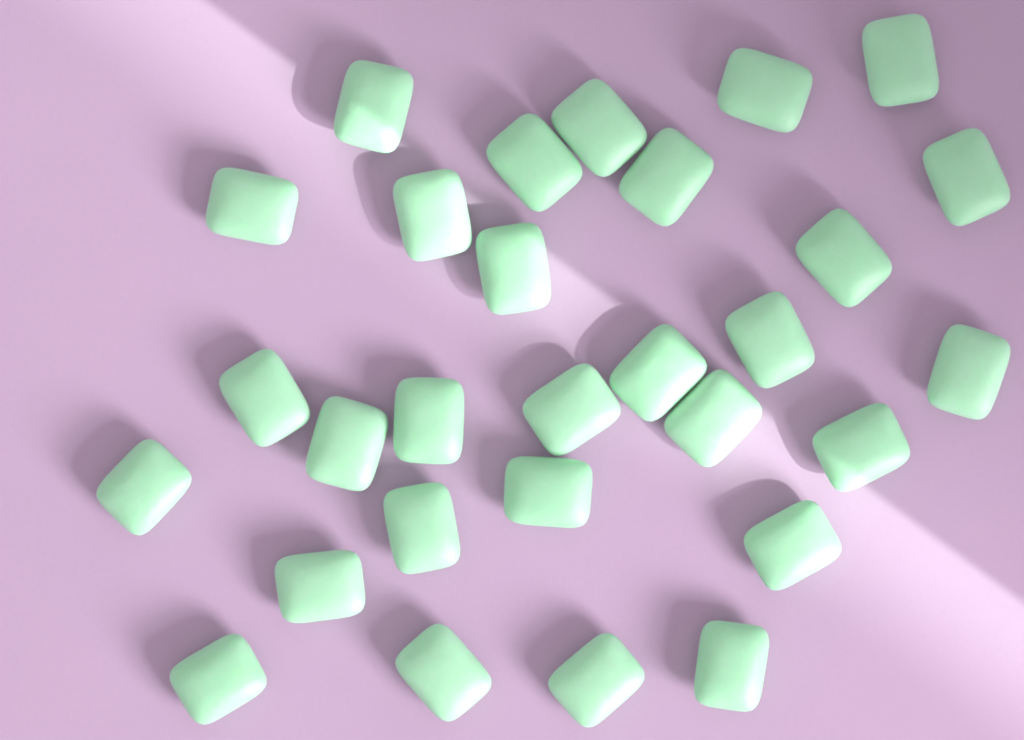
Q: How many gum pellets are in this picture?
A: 29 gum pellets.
